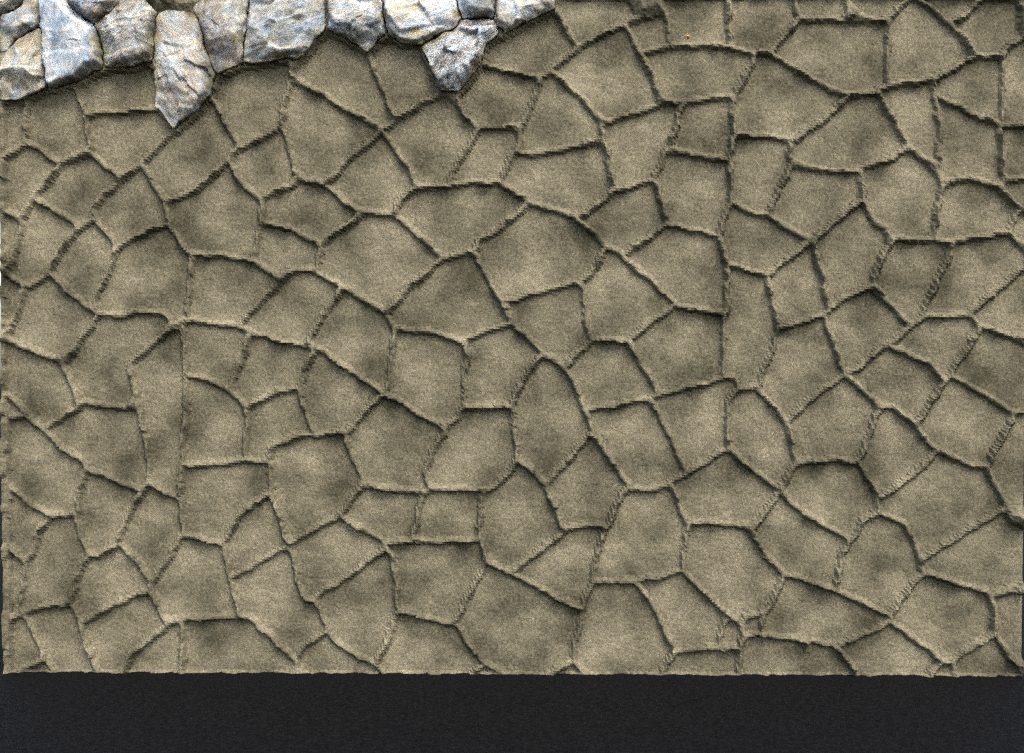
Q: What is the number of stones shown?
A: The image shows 14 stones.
